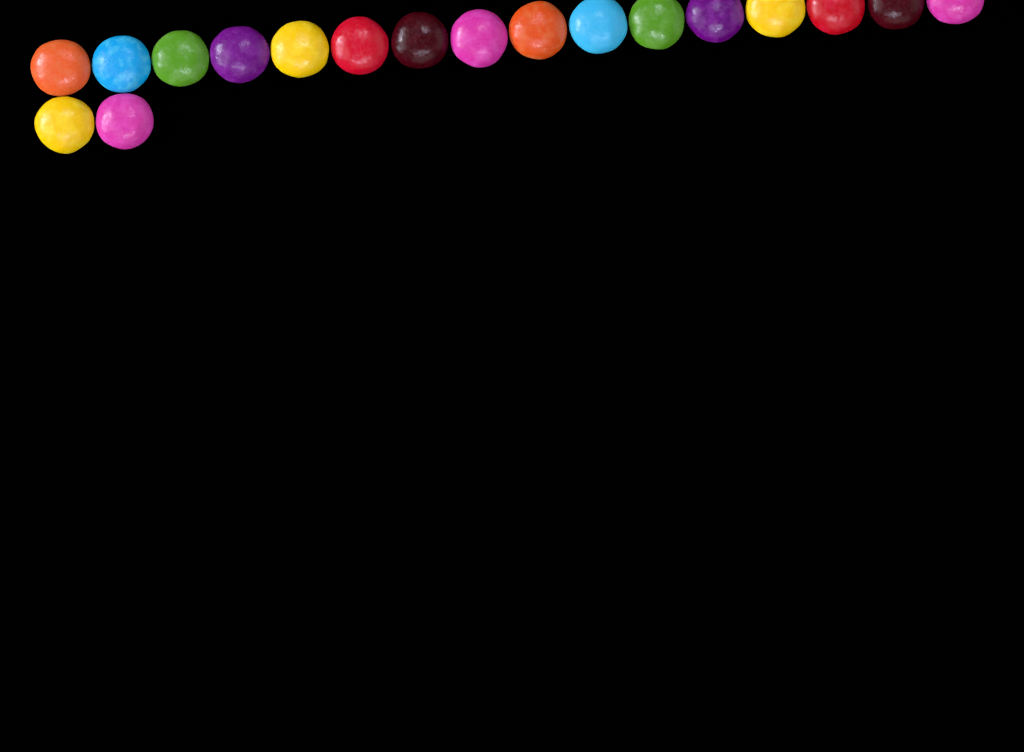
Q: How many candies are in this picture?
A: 18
